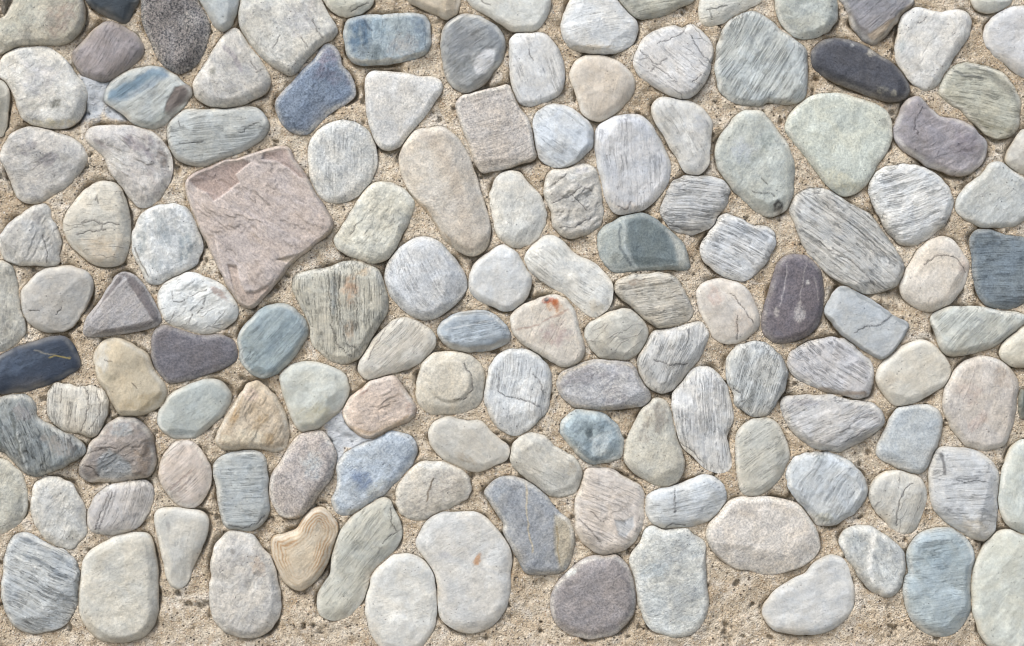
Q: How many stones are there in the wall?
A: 136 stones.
